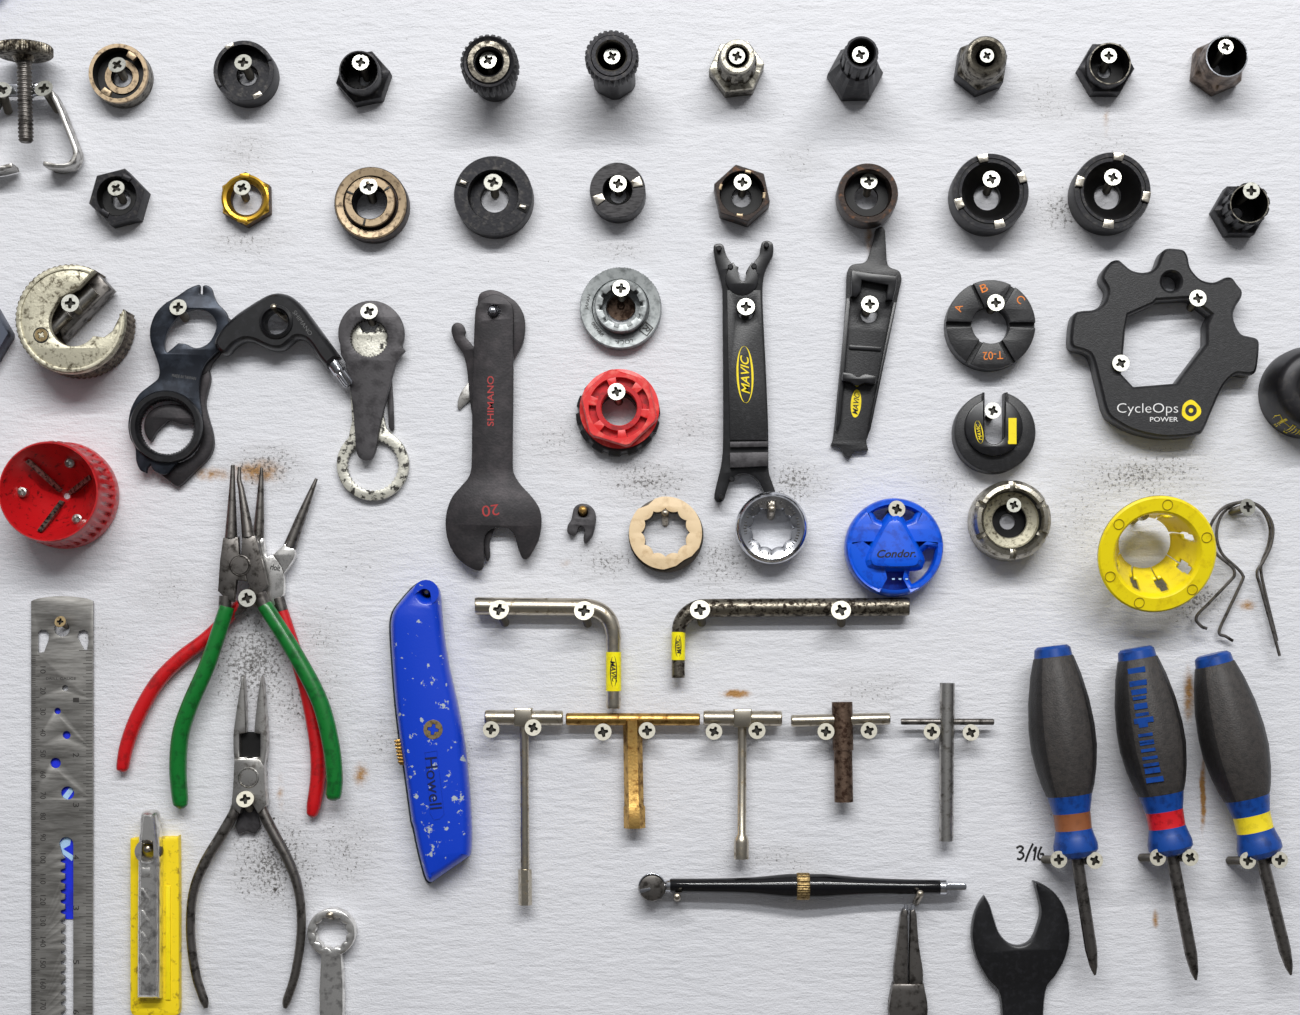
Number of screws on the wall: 62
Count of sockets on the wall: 21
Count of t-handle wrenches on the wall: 5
